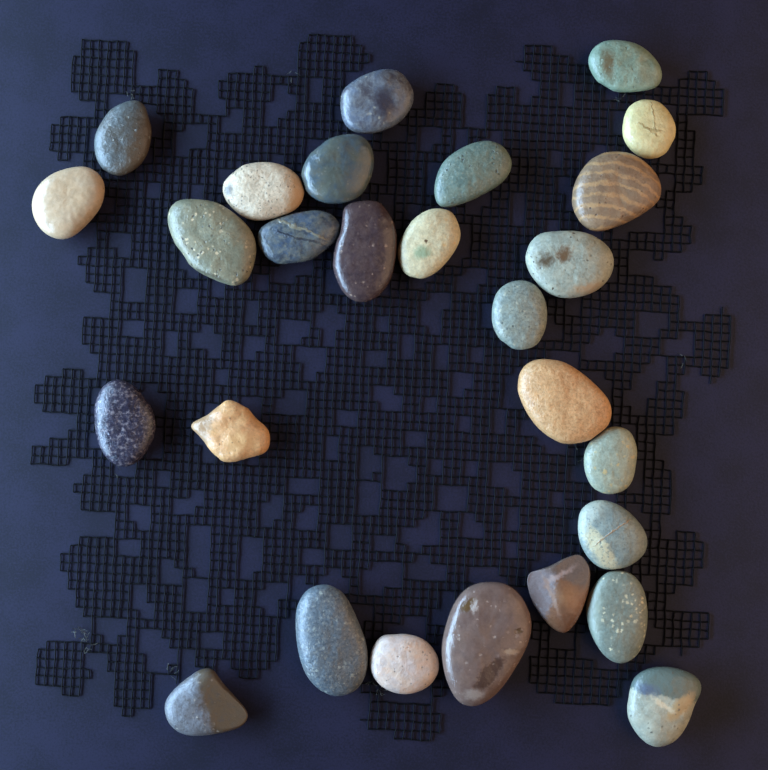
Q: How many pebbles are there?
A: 27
